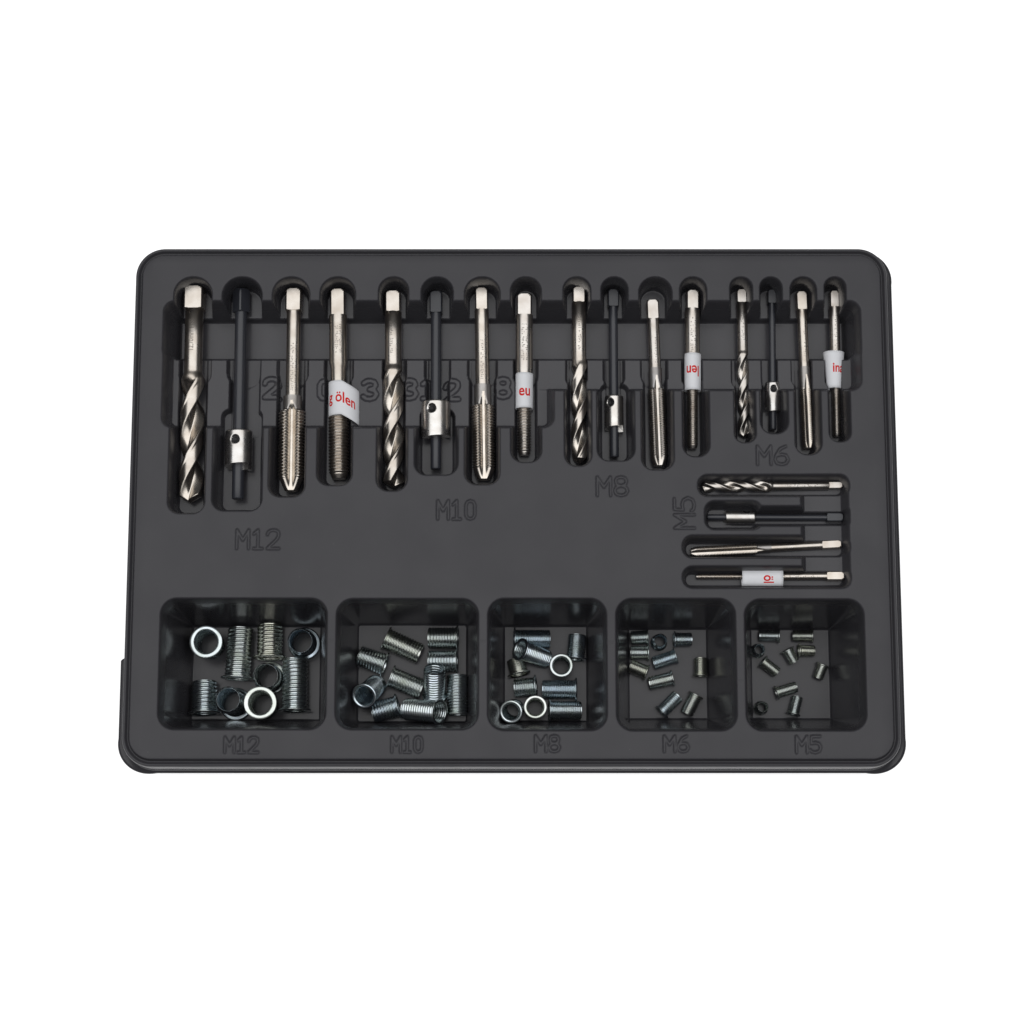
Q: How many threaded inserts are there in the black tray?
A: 49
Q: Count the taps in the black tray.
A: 10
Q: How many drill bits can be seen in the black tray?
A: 5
